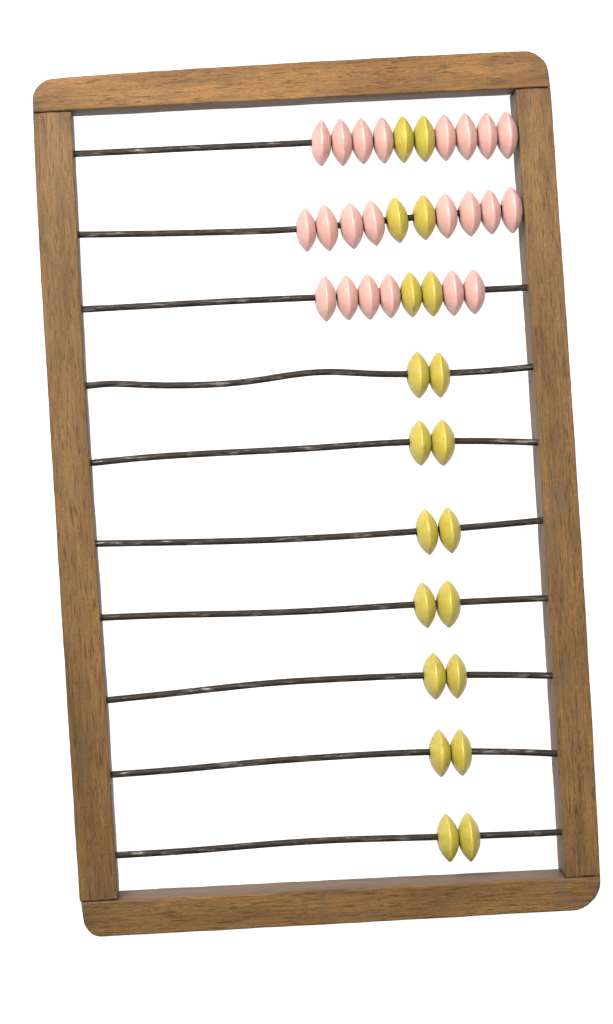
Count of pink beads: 22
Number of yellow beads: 20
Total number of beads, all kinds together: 42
